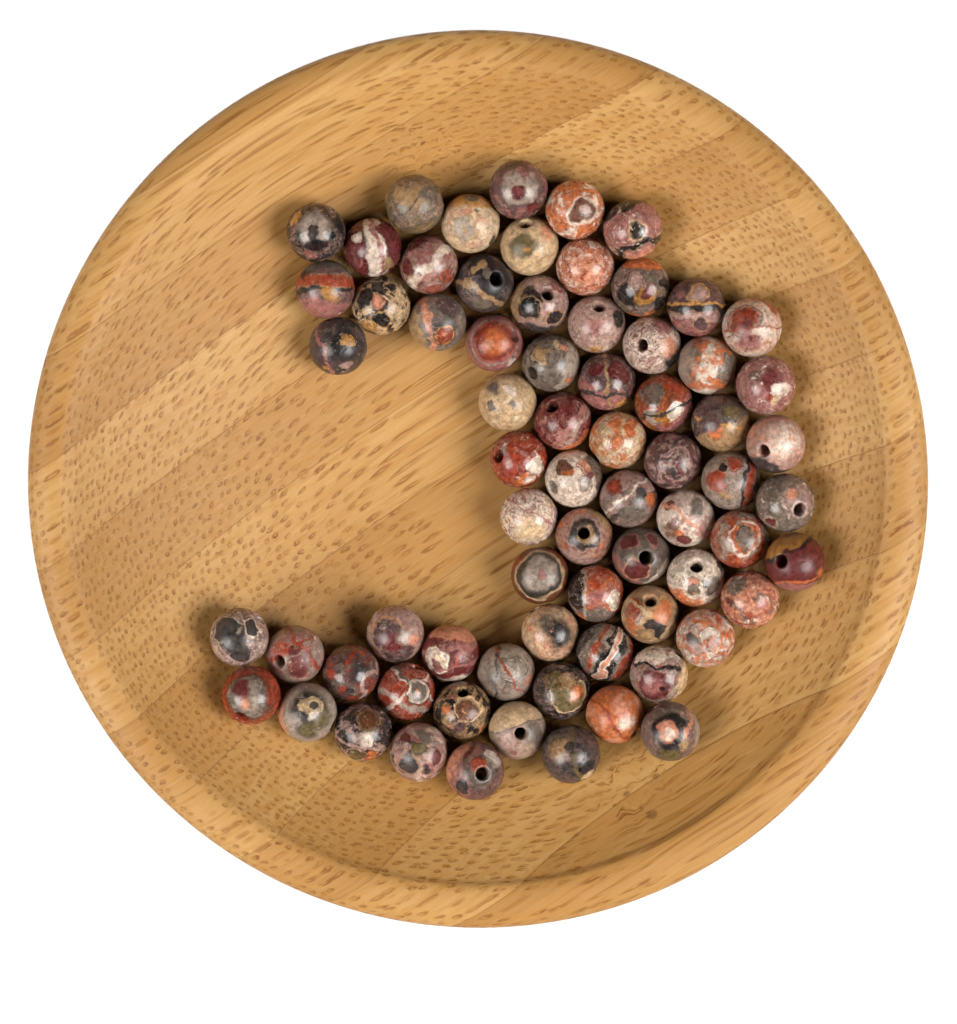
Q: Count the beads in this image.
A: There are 71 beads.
